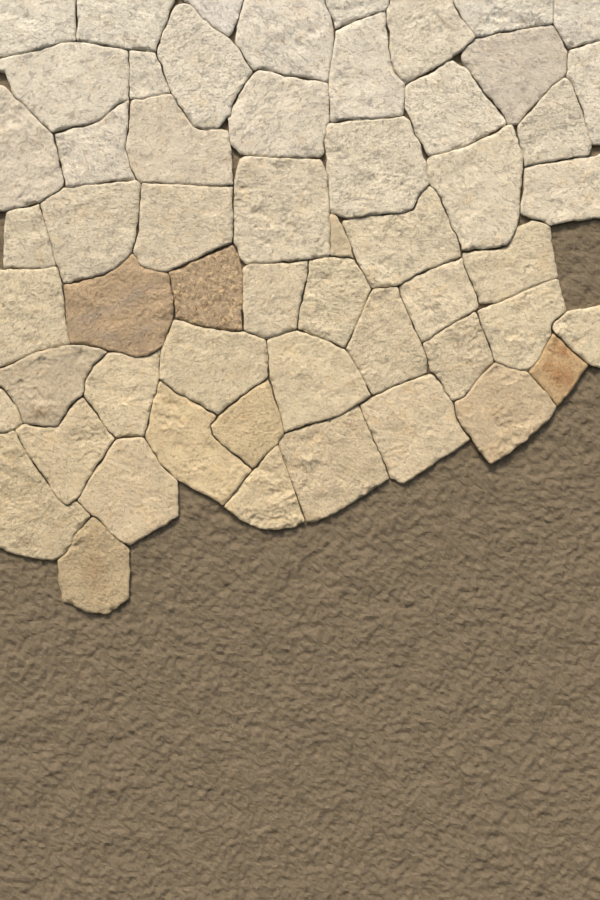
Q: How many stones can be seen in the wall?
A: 56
